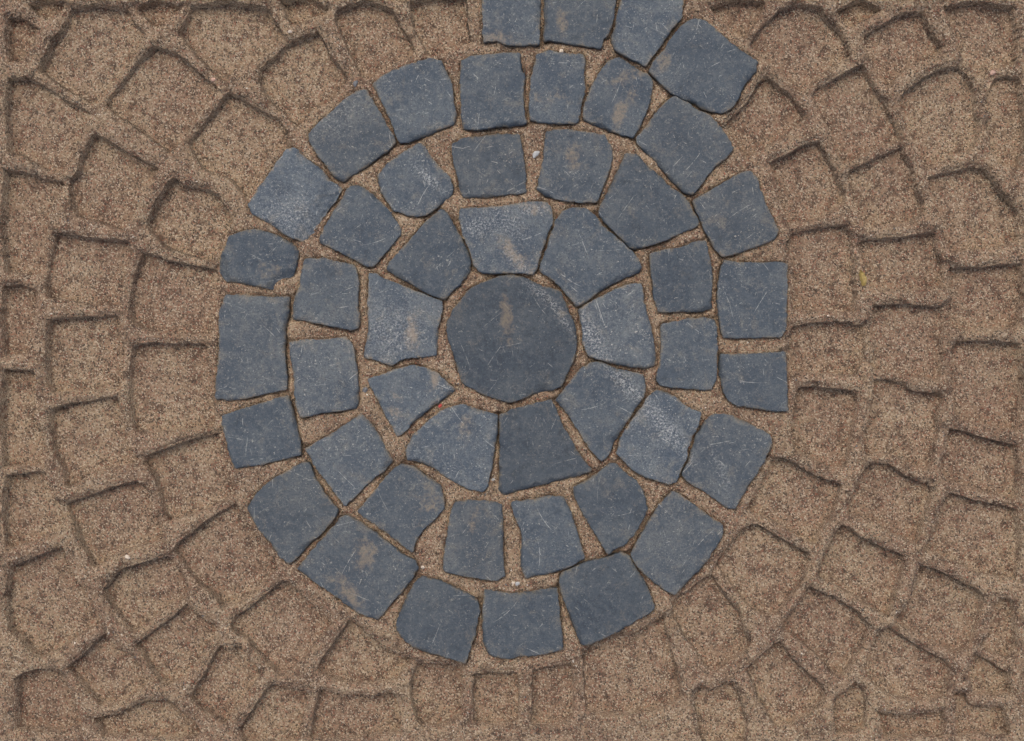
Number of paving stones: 49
